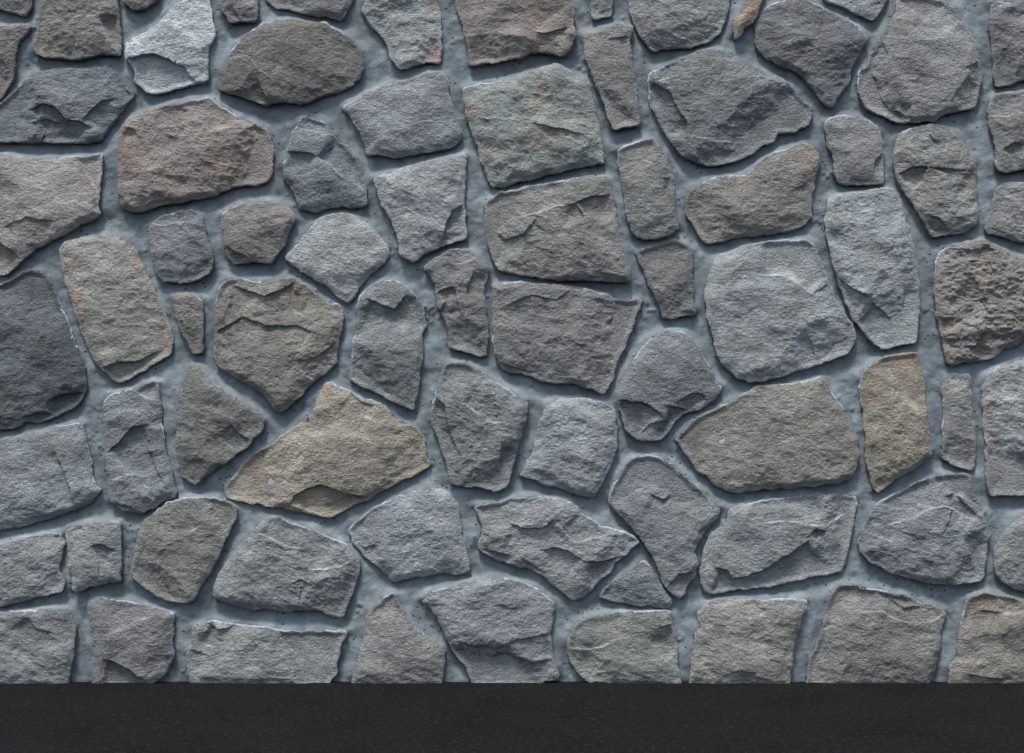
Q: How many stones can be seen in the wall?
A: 78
